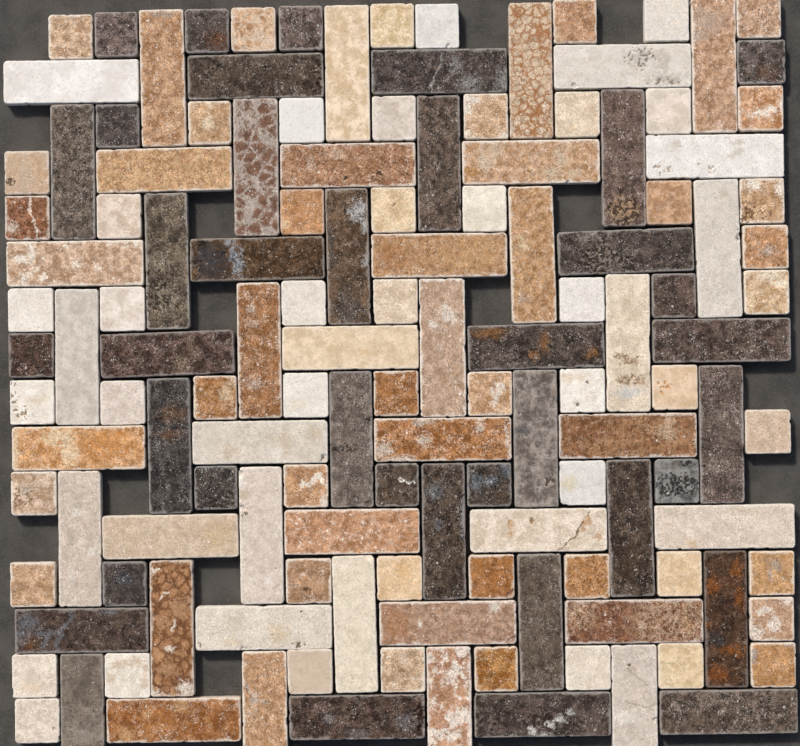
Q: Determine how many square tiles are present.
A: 70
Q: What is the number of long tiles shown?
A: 64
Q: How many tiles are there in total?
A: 134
